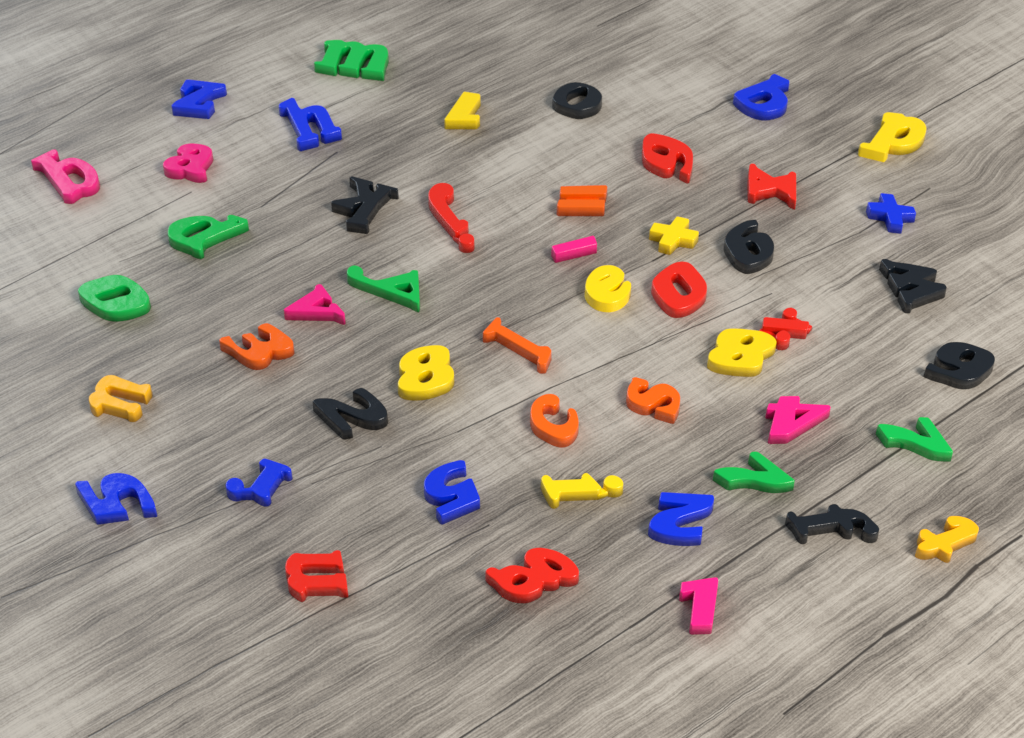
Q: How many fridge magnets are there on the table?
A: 48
